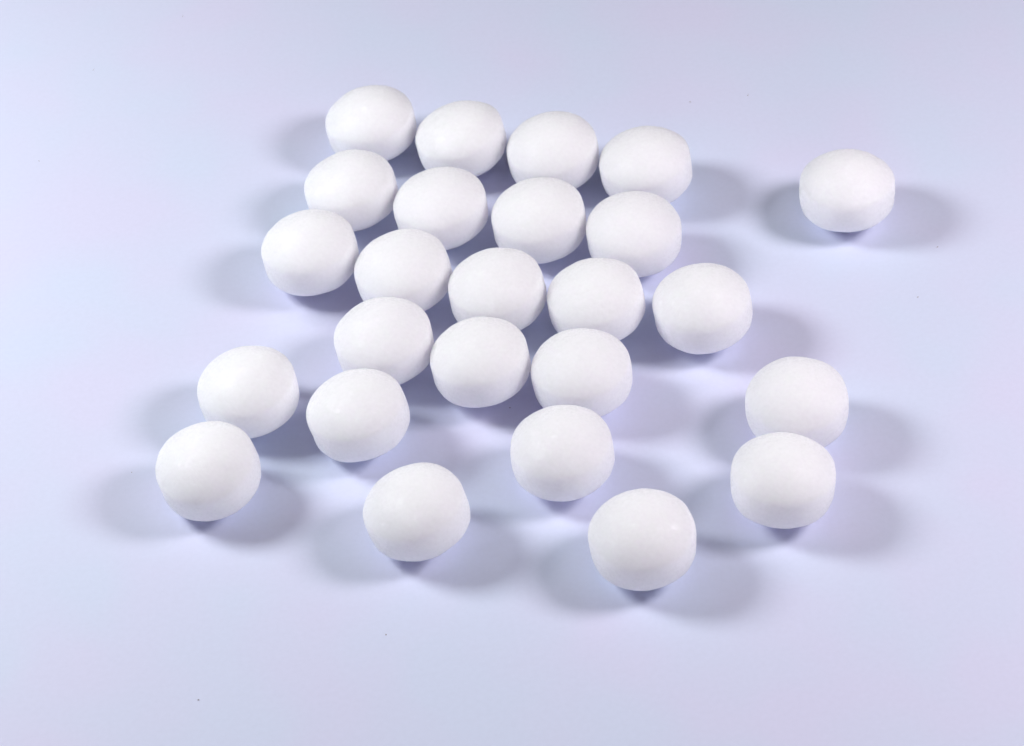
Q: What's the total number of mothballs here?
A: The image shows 25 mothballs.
